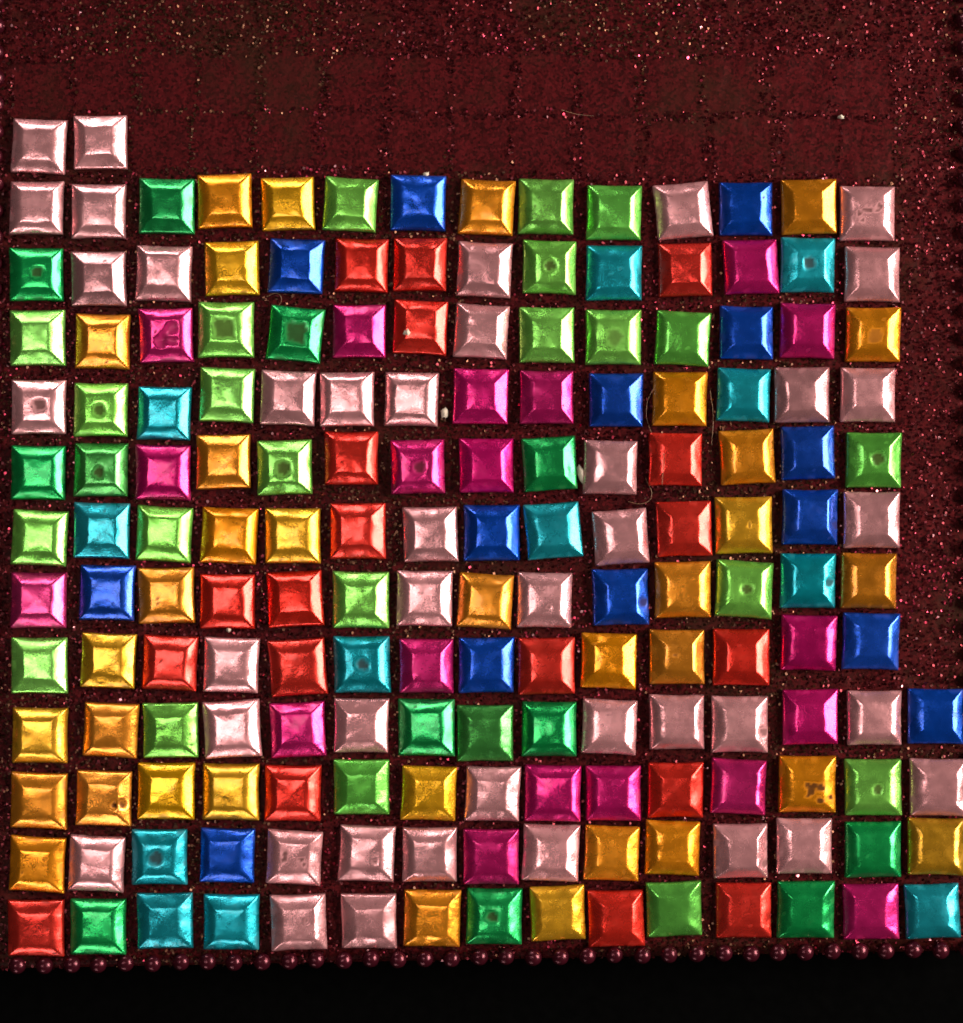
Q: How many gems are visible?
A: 174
